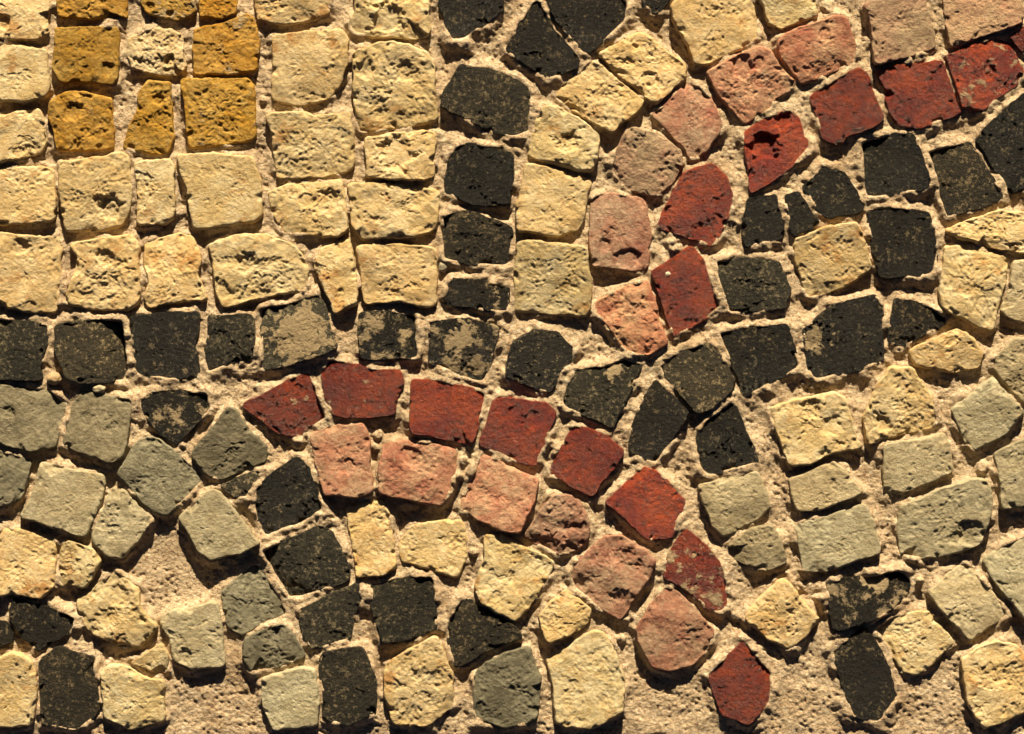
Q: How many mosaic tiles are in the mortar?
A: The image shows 156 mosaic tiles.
